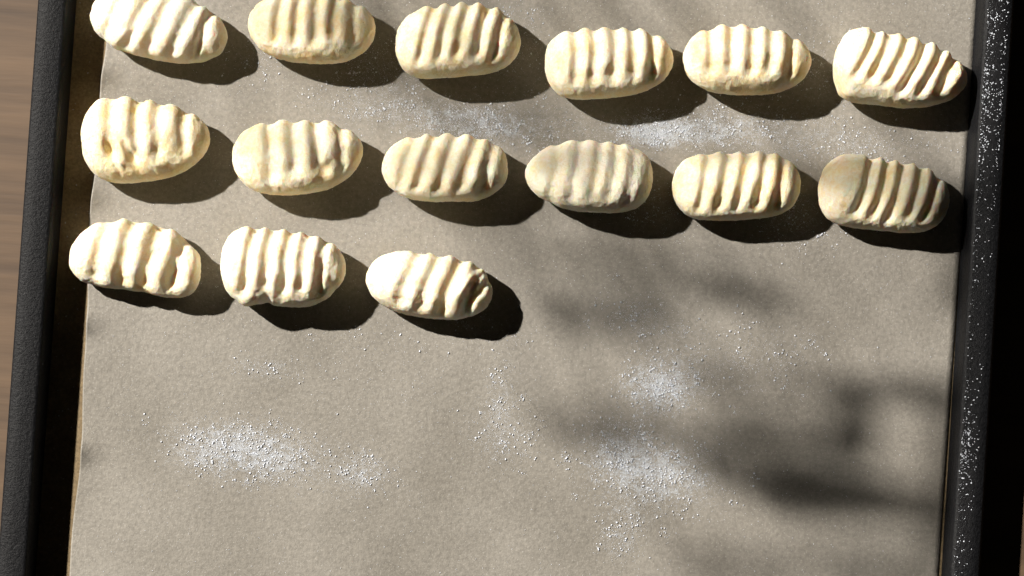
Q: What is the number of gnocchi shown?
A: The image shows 15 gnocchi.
